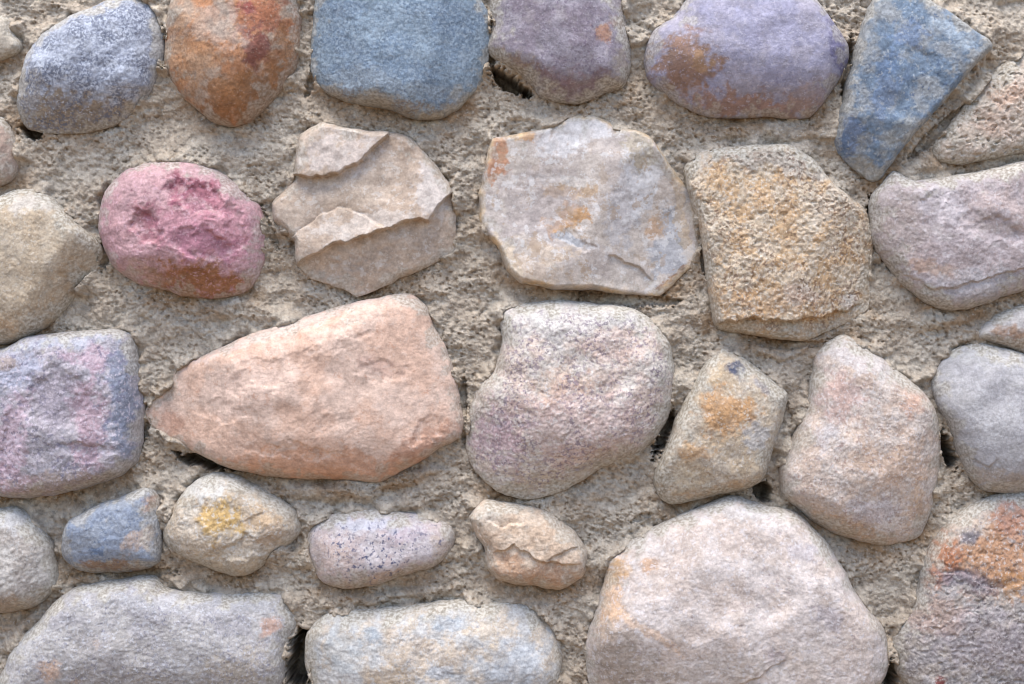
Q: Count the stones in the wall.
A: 31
